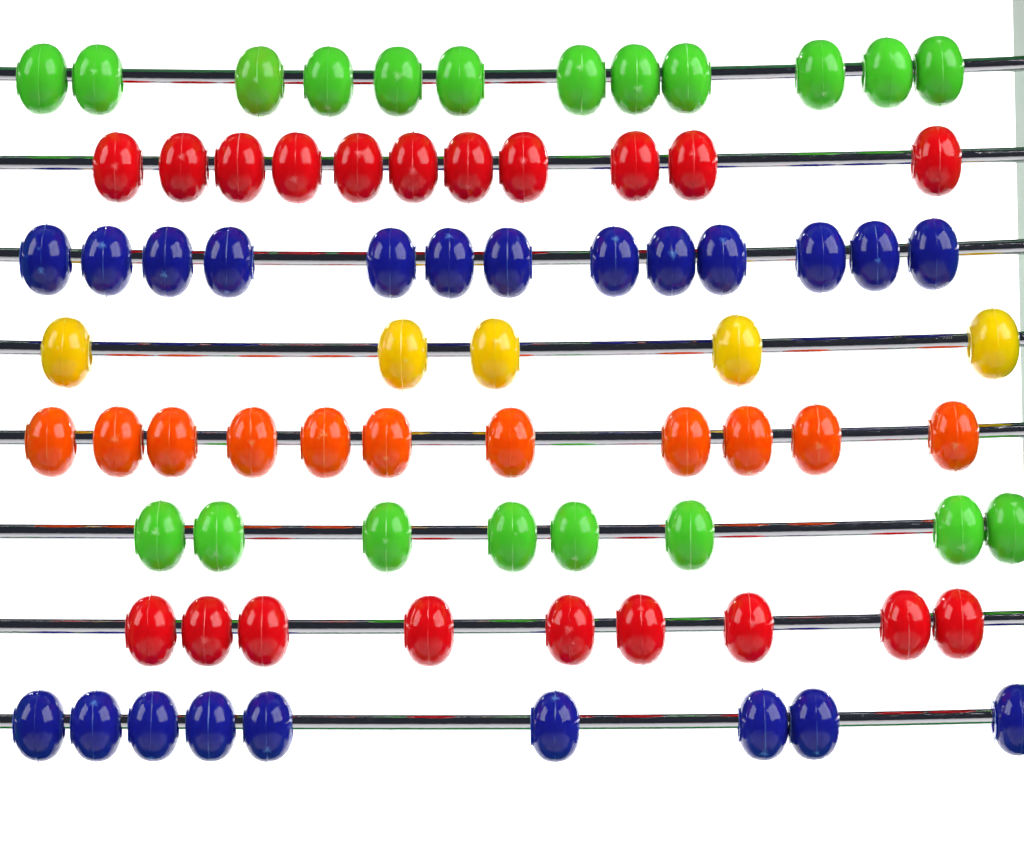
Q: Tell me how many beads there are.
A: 78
